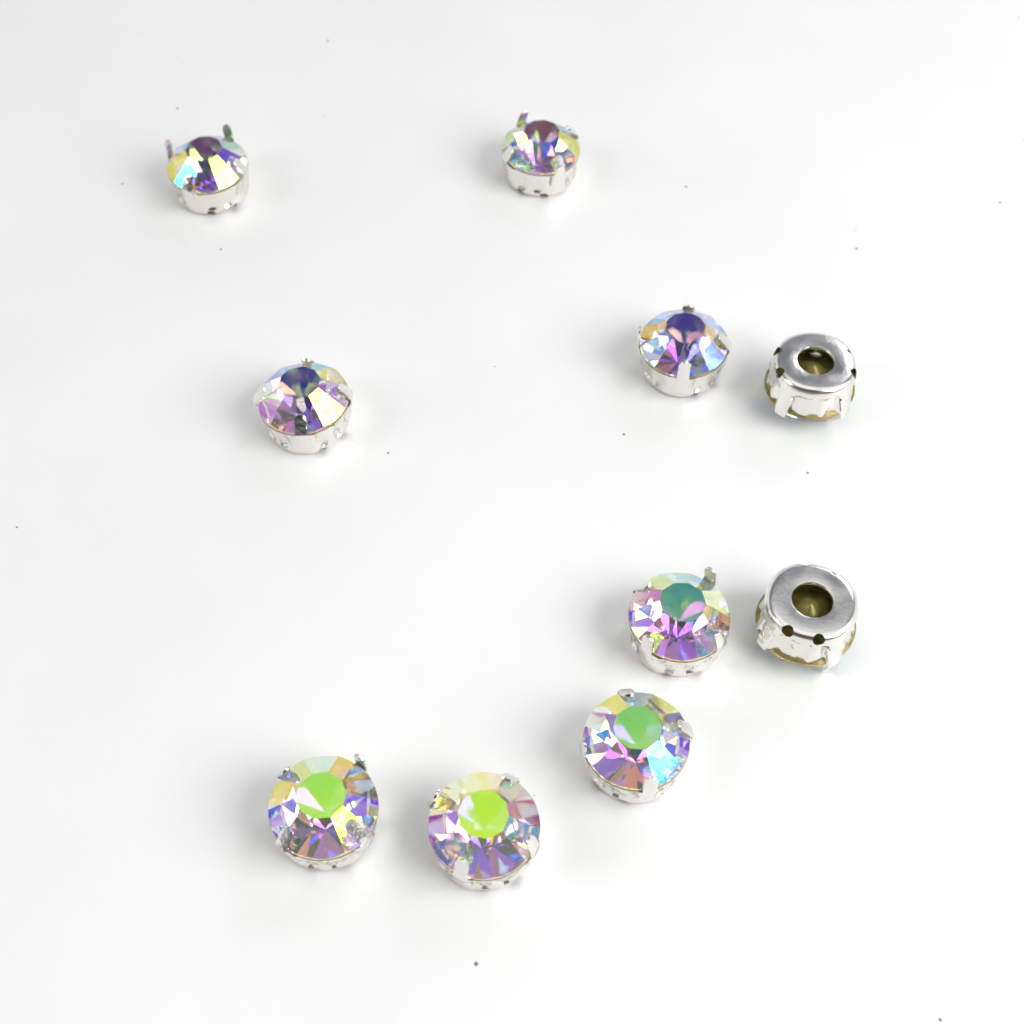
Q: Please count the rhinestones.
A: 10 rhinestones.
